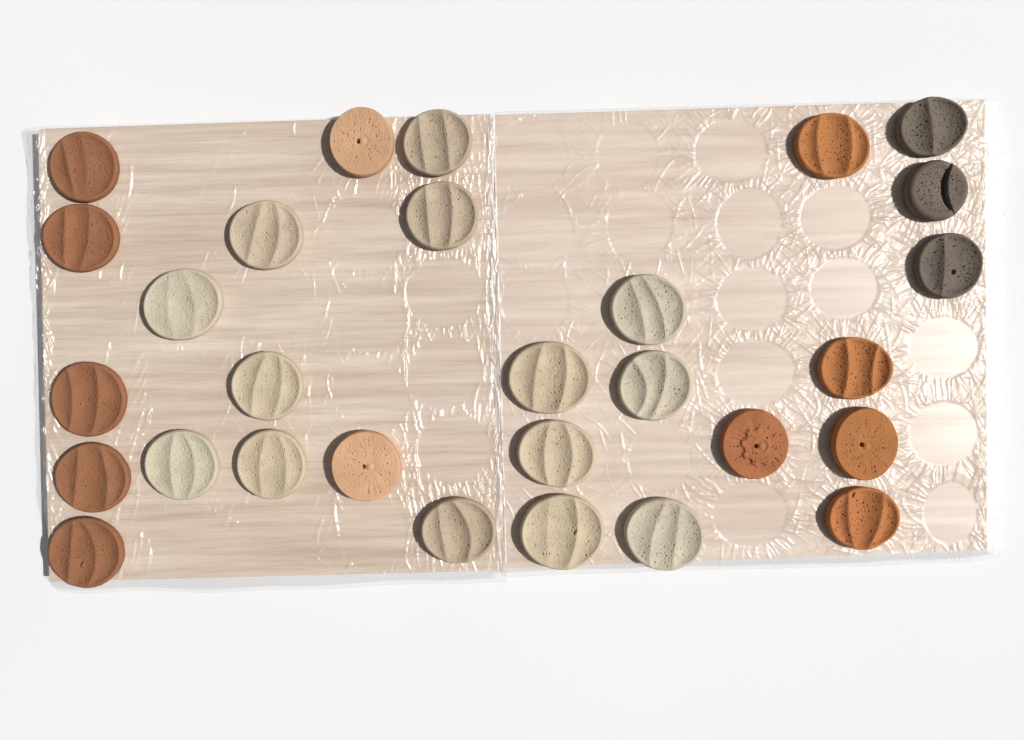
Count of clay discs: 29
